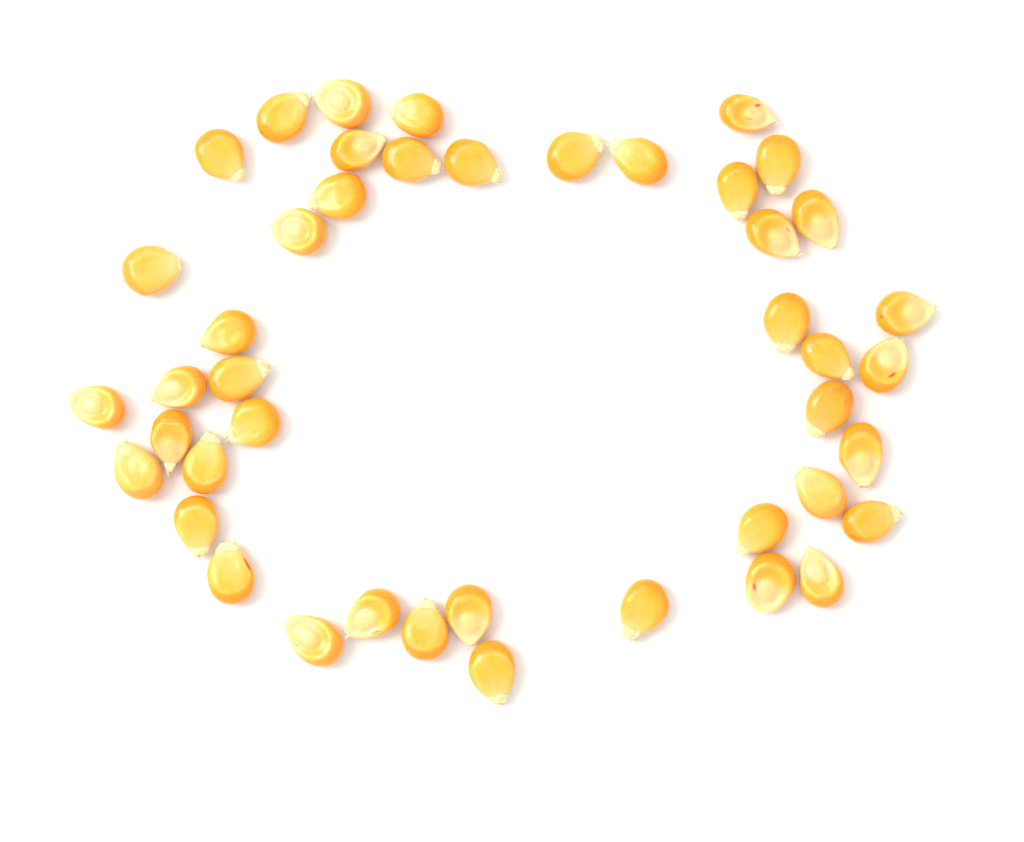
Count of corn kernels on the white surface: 44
